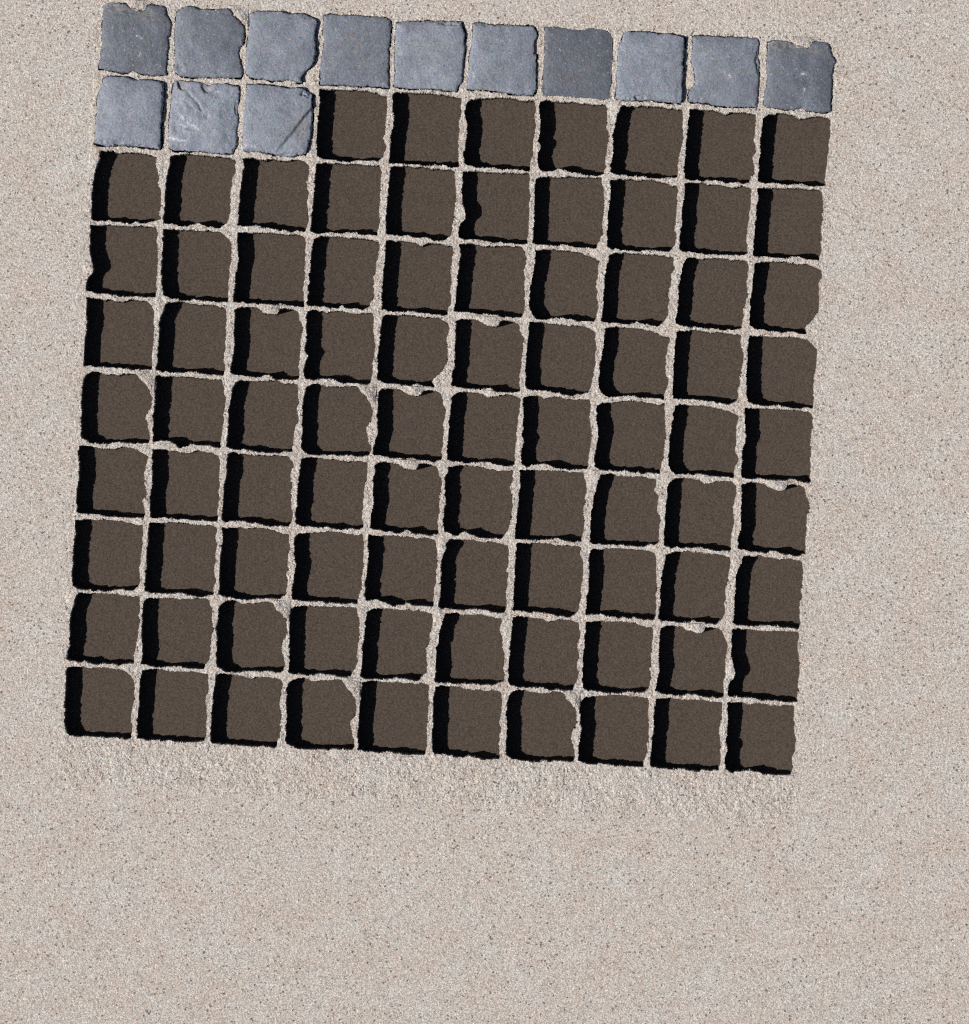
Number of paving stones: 13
